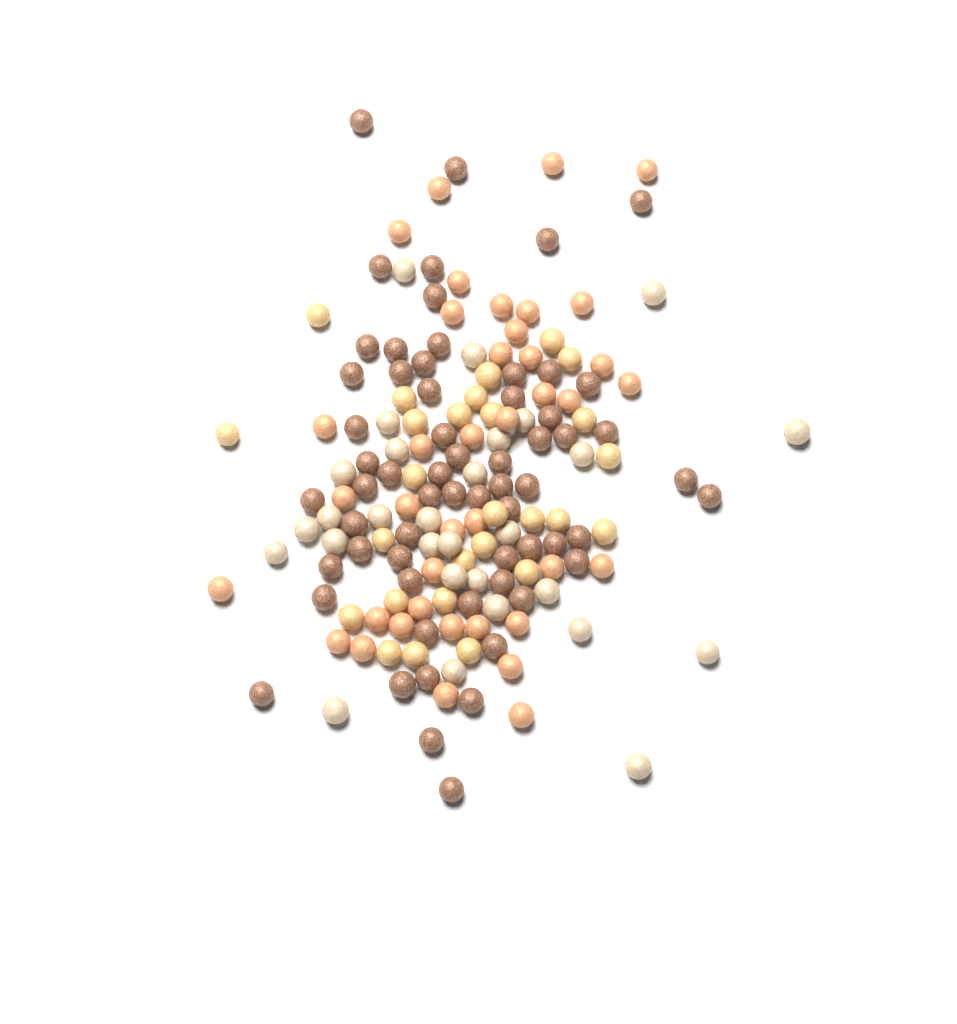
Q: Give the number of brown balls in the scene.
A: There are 62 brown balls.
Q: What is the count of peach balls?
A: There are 39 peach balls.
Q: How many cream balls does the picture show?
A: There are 29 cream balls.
